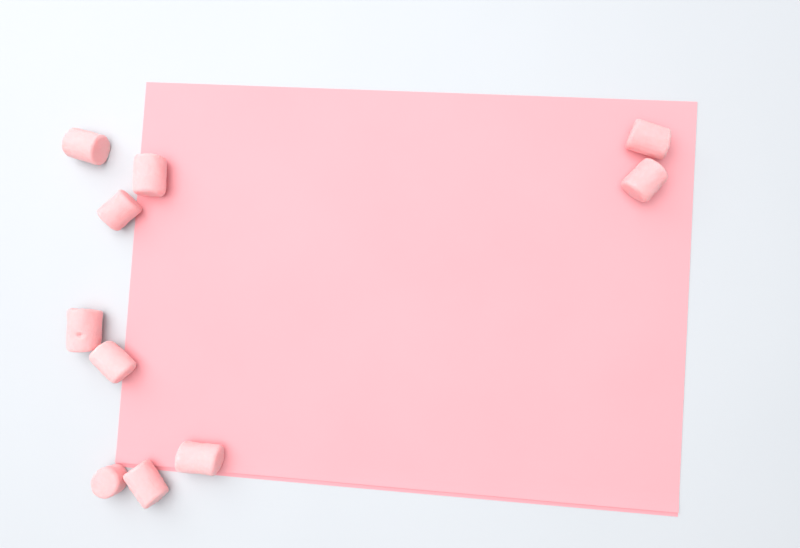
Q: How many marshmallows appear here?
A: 10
